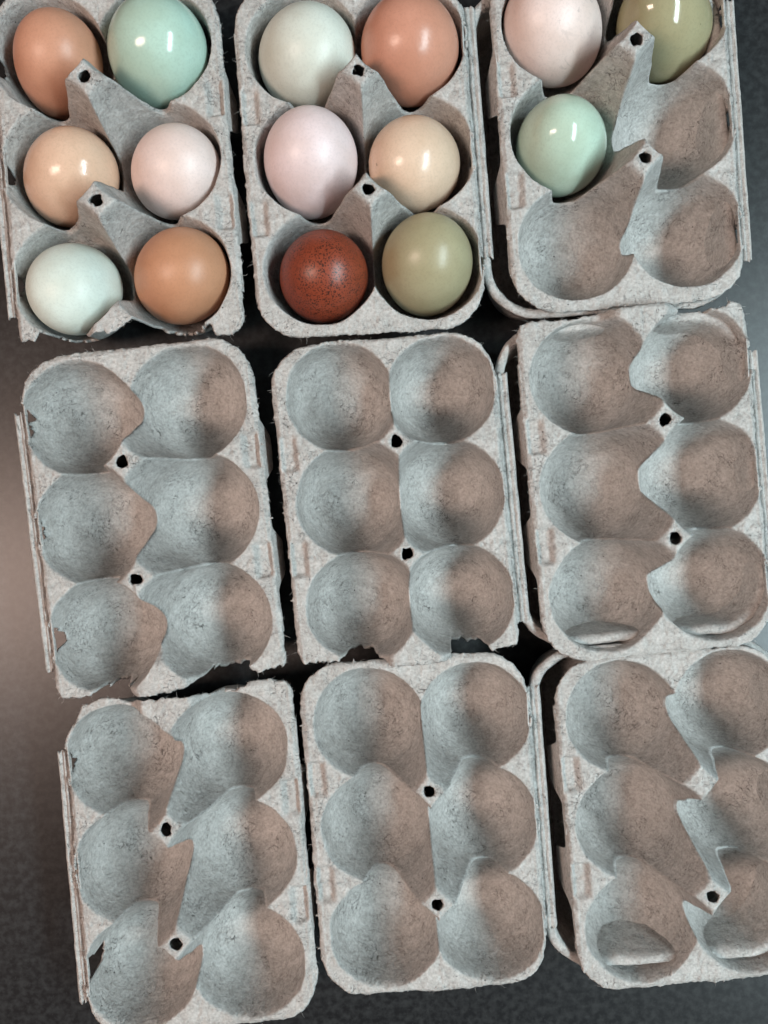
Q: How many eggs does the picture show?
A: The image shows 15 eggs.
